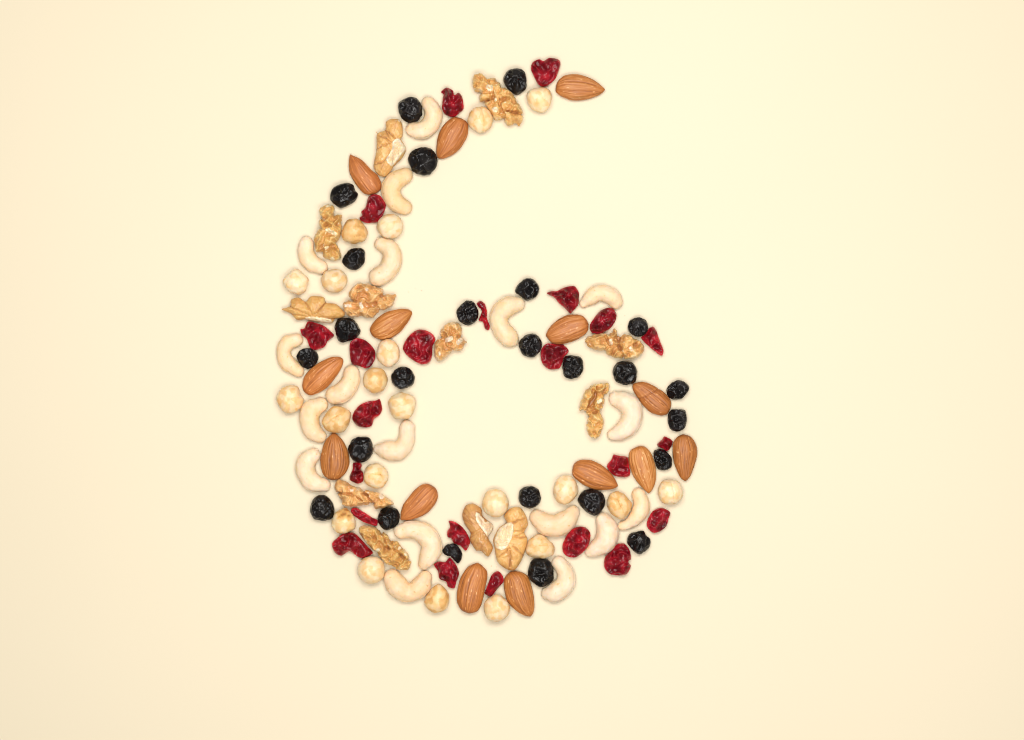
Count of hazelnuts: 21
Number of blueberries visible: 25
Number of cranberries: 23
